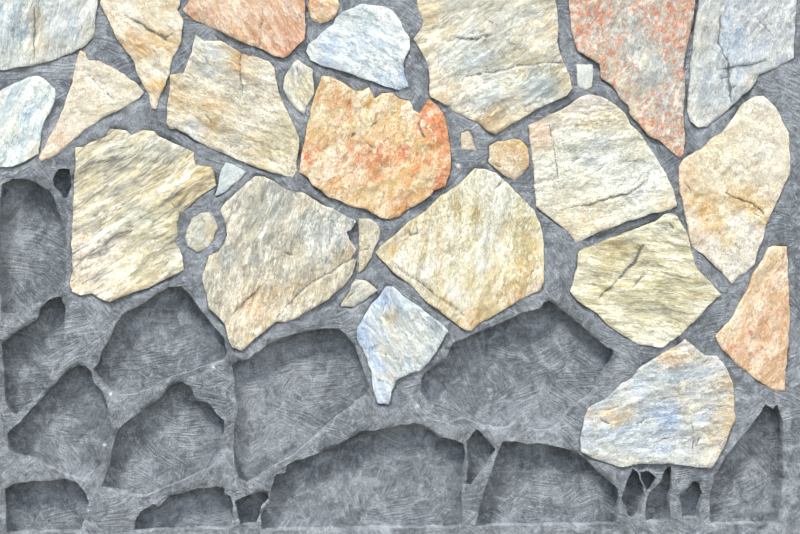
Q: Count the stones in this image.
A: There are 29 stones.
